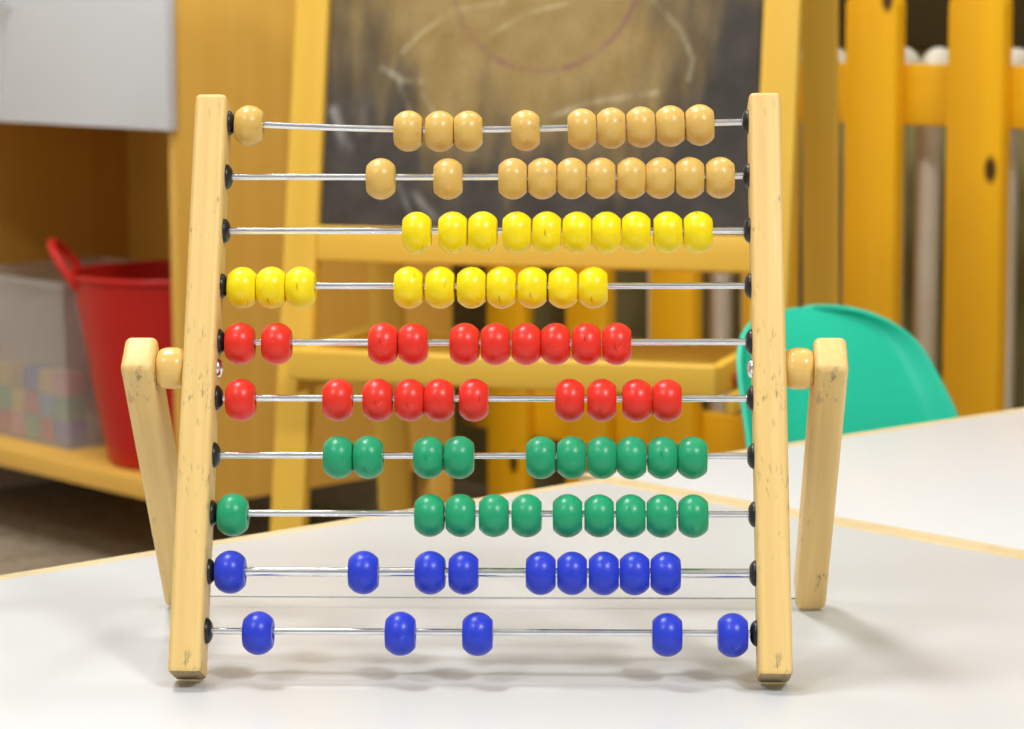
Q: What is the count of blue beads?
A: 14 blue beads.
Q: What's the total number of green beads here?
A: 20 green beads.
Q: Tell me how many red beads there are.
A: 20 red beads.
